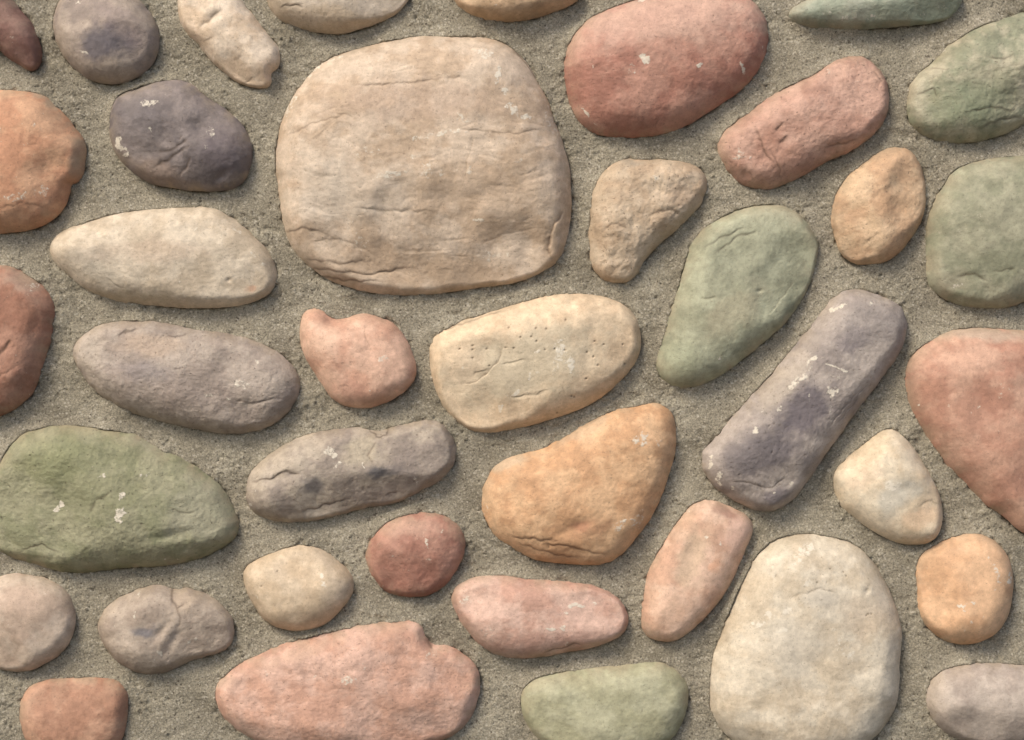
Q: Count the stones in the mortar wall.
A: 39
